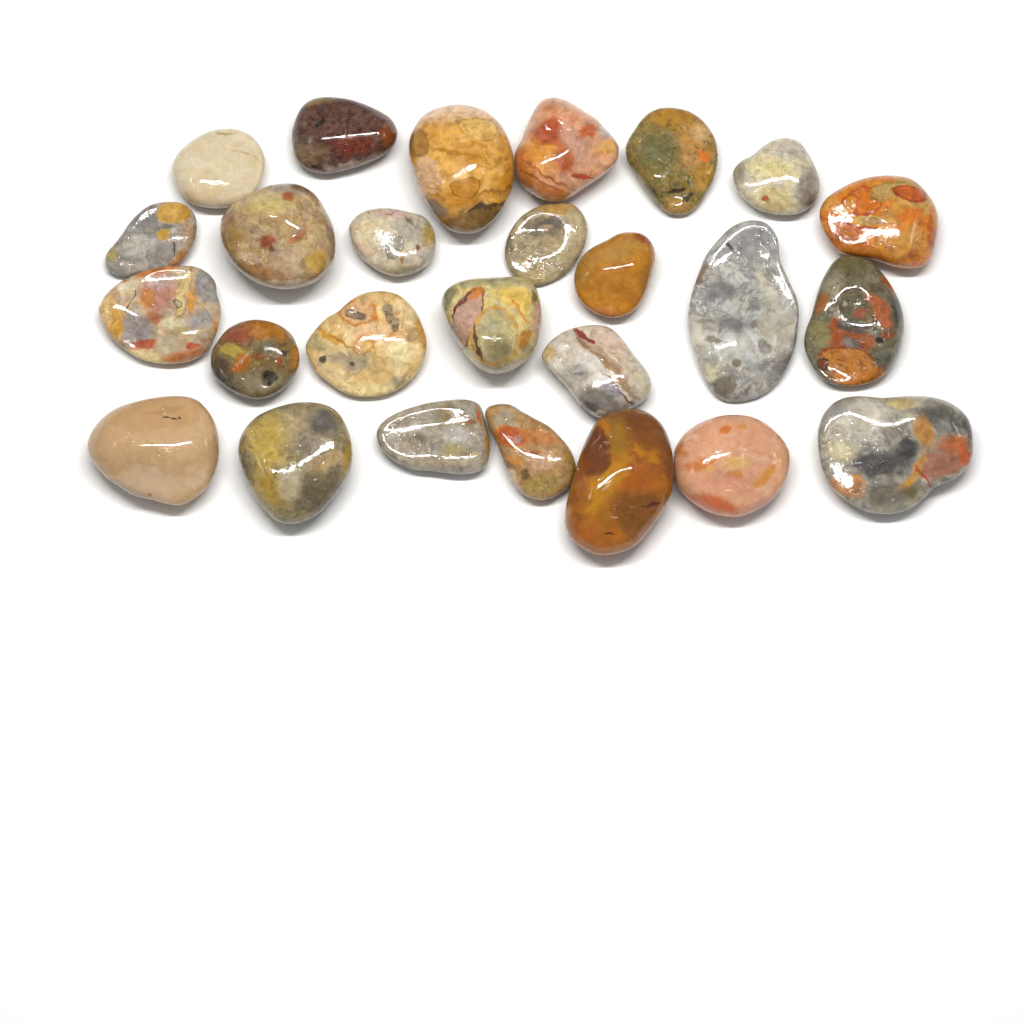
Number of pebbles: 26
